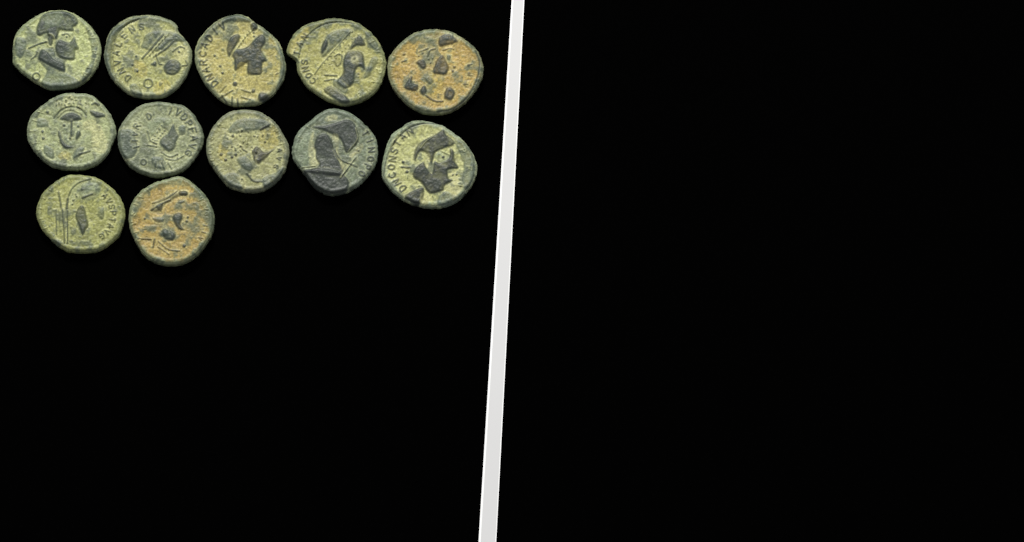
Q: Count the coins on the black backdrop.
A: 12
